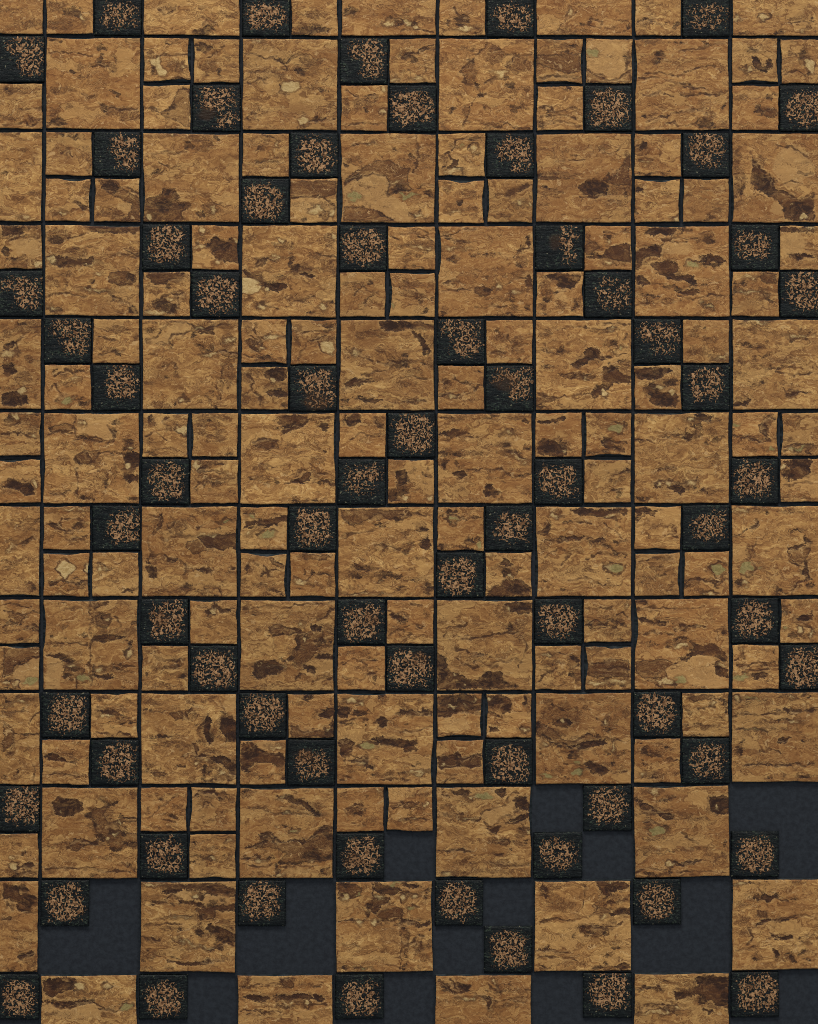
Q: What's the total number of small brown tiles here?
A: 96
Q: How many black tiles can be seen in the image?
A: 70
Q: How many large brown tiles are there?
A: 54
